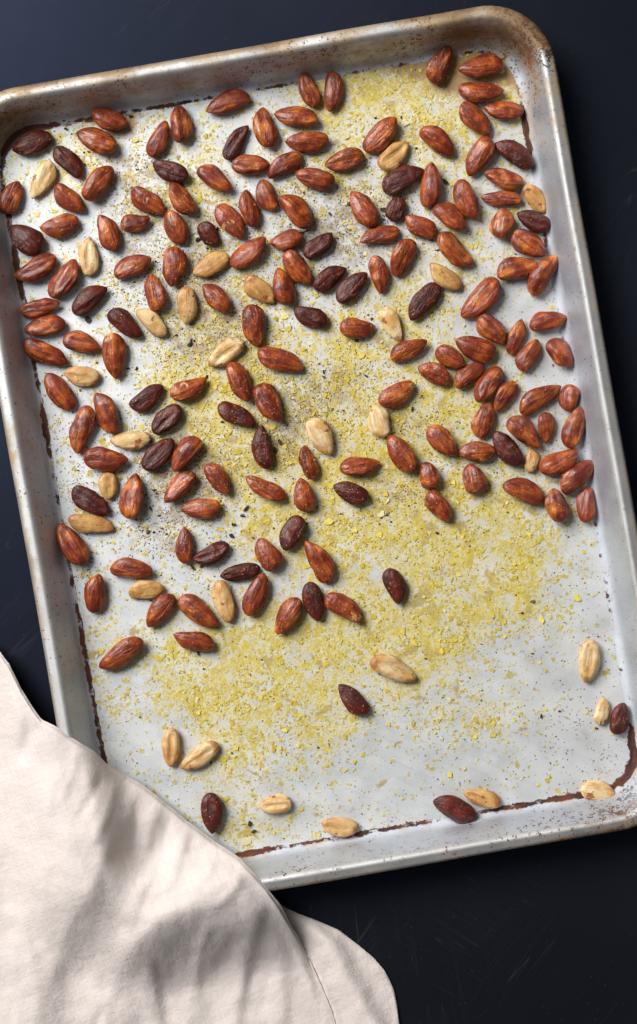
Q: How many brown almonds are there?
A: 129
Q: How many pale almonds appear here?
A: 29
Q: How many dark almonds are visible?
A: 34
